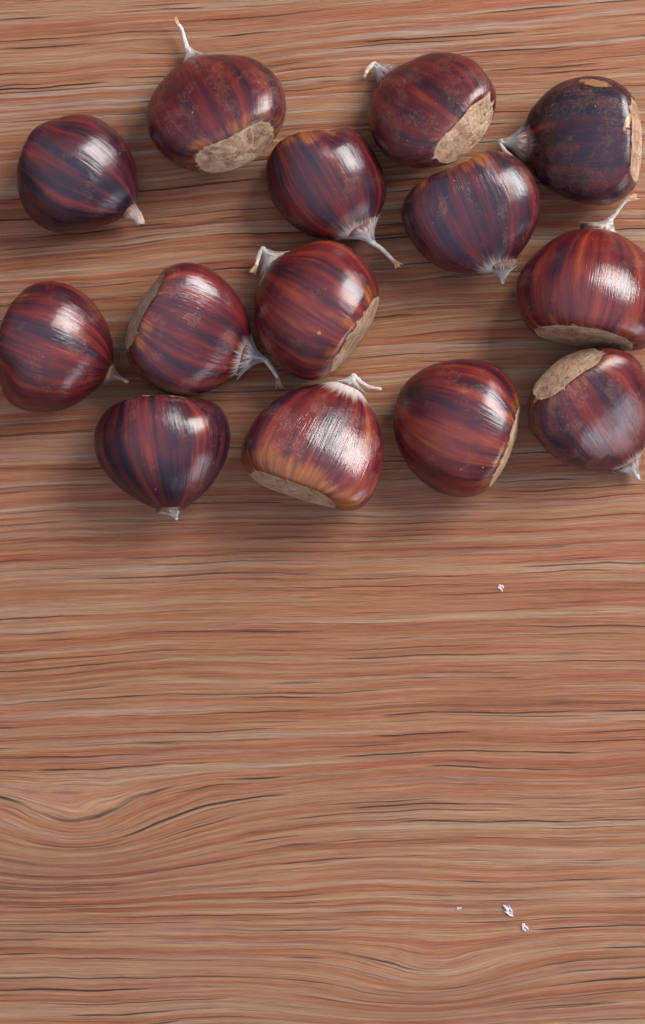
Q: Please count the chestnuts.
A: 14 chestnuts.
